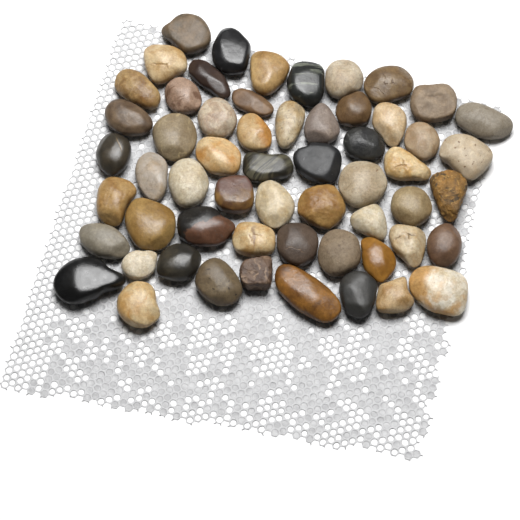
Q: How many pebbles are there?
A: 58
